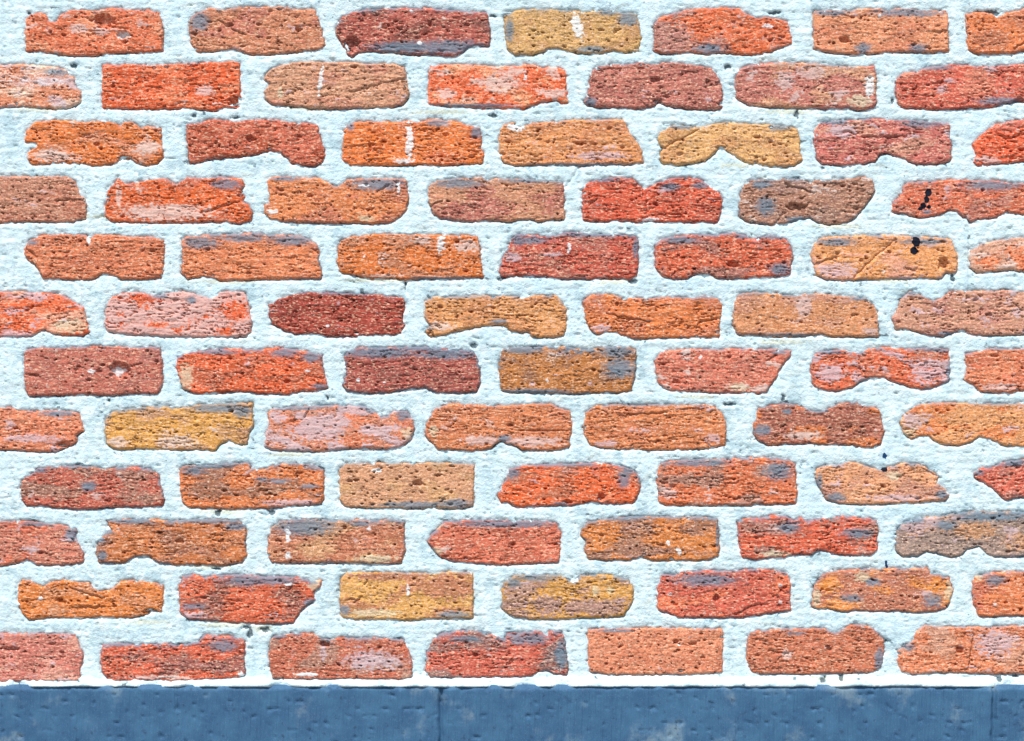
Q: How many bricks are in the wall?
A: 84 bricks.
